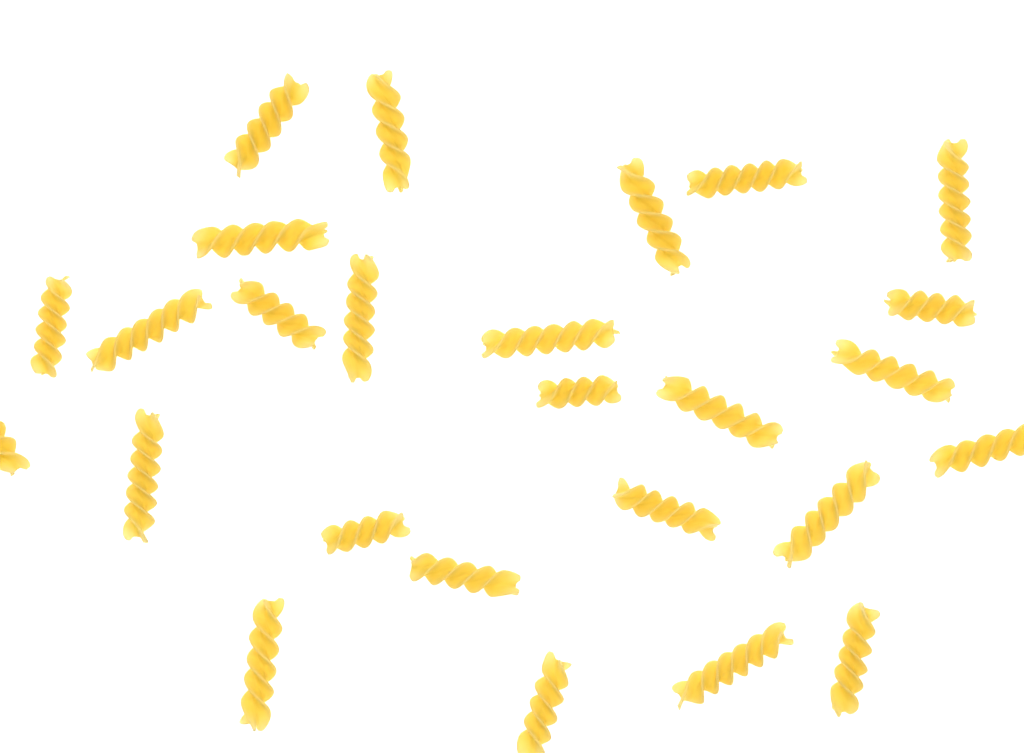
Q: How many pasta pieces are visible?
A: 26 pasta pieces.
